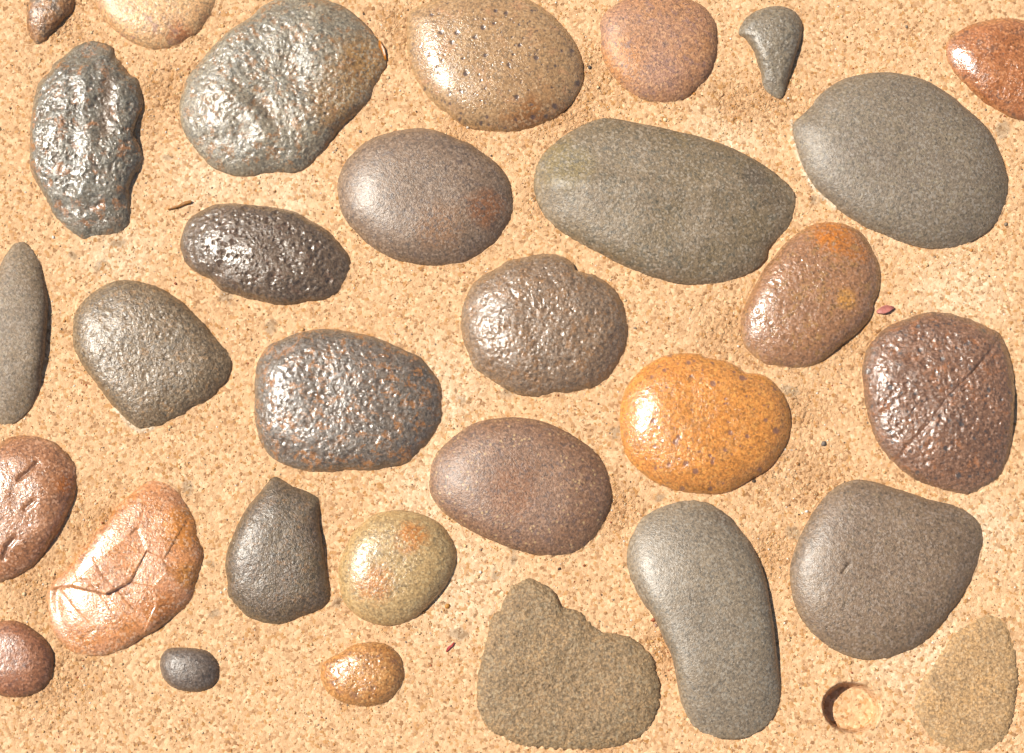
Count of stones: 31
